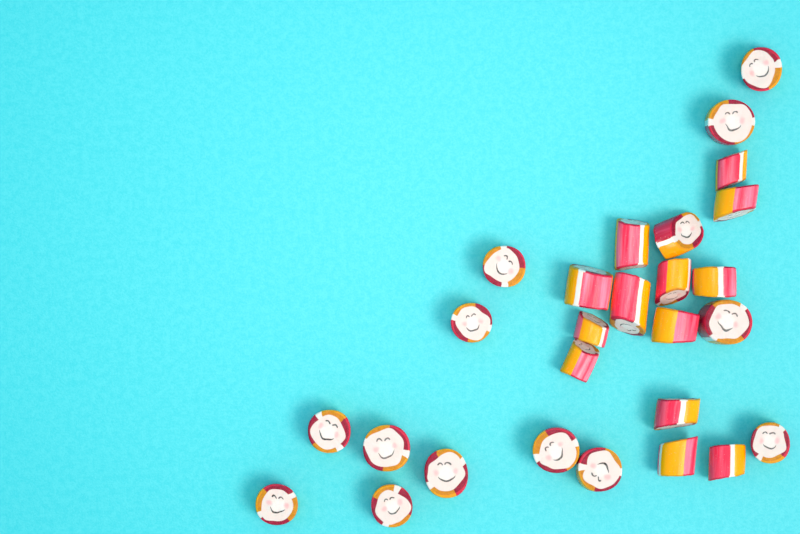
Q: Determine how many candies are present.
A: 27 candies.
